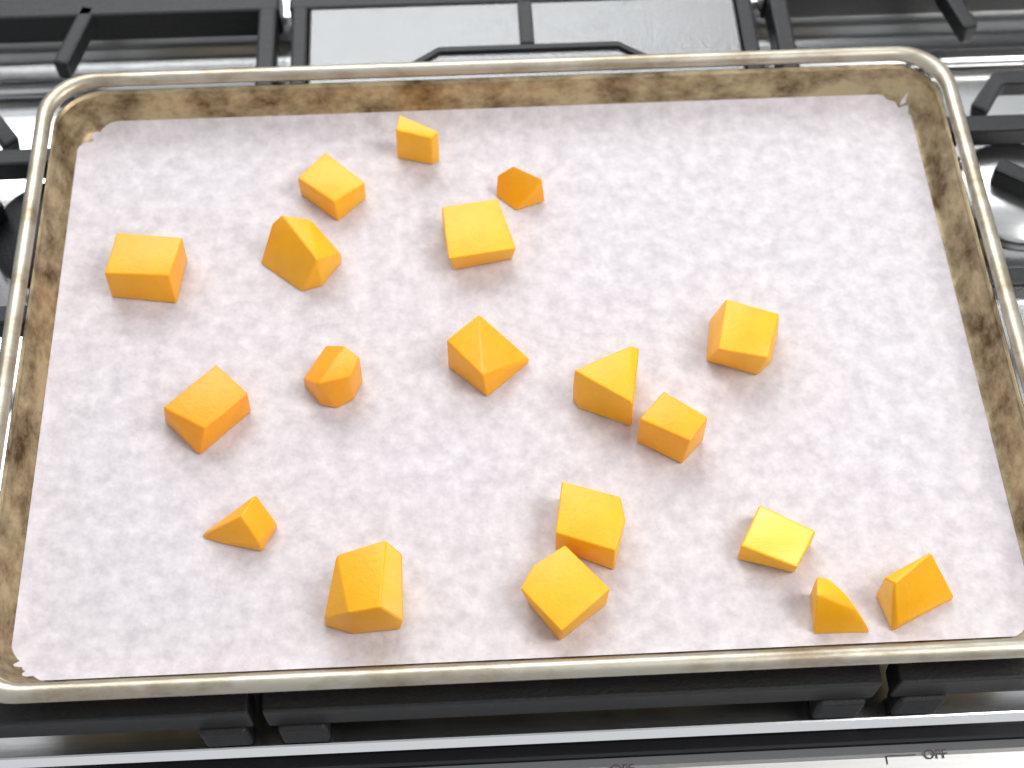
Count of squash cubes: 19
